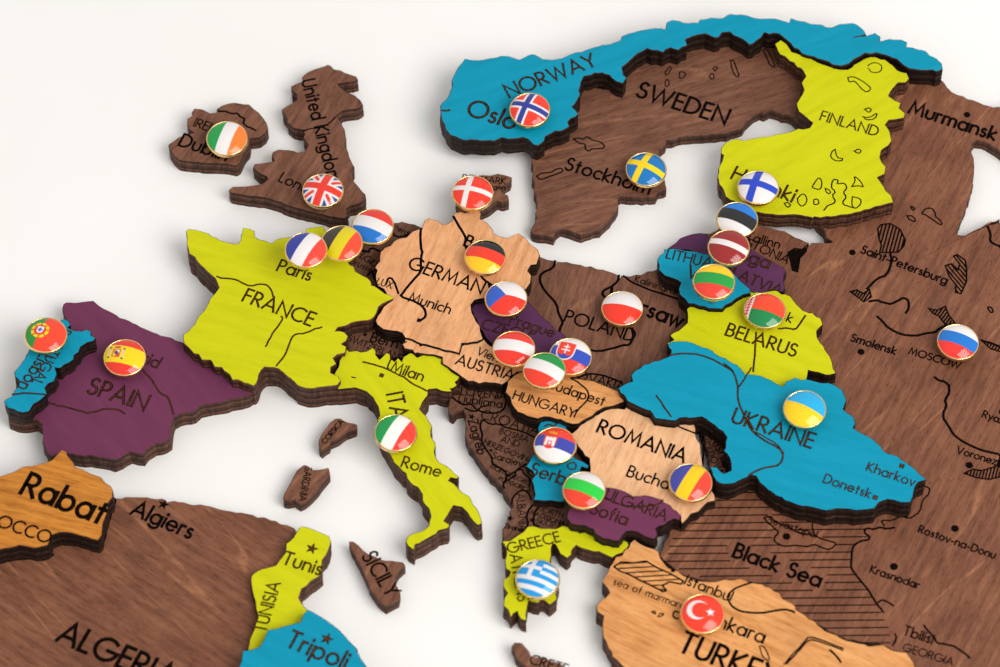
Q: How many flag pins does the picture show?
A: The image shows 29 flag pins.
